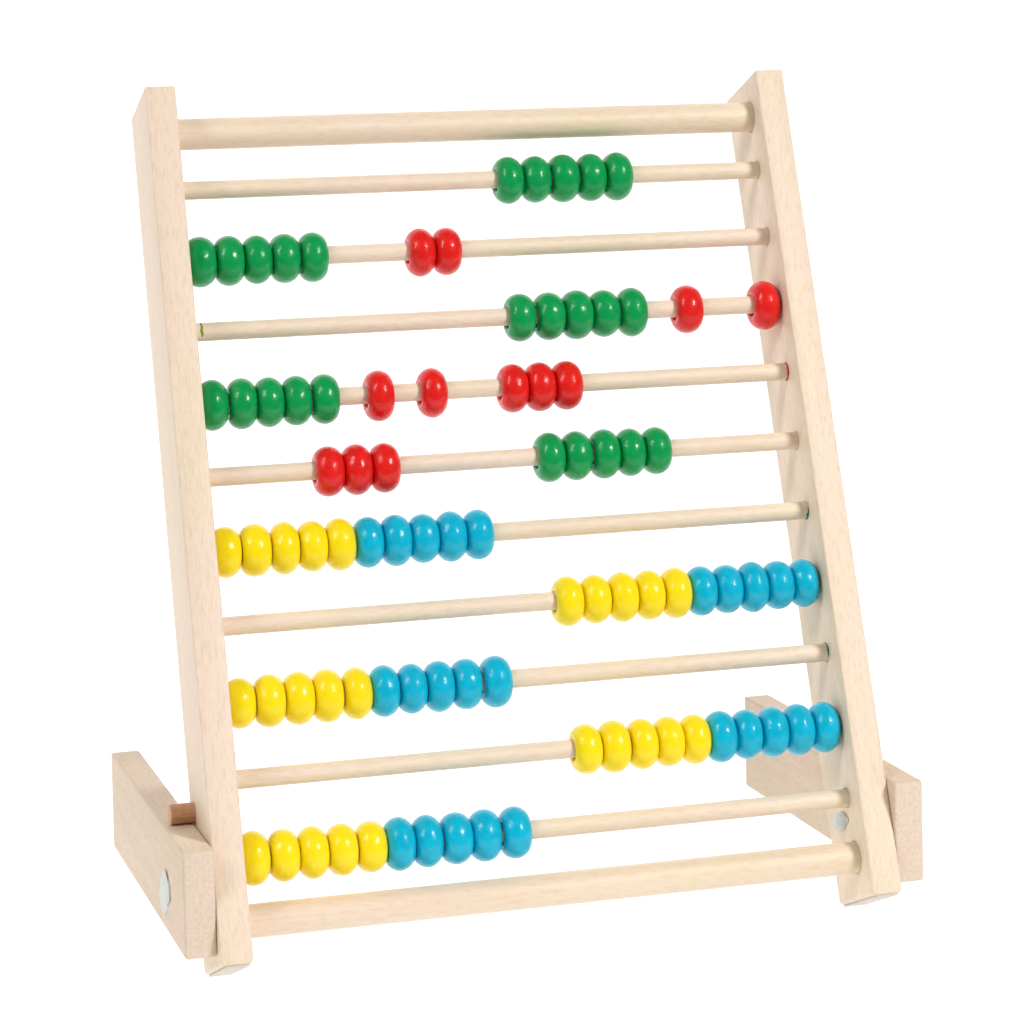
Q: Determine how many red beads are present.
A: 12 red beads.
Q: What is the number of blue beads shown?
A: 25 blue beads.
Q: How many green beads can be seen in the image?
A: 25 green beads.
